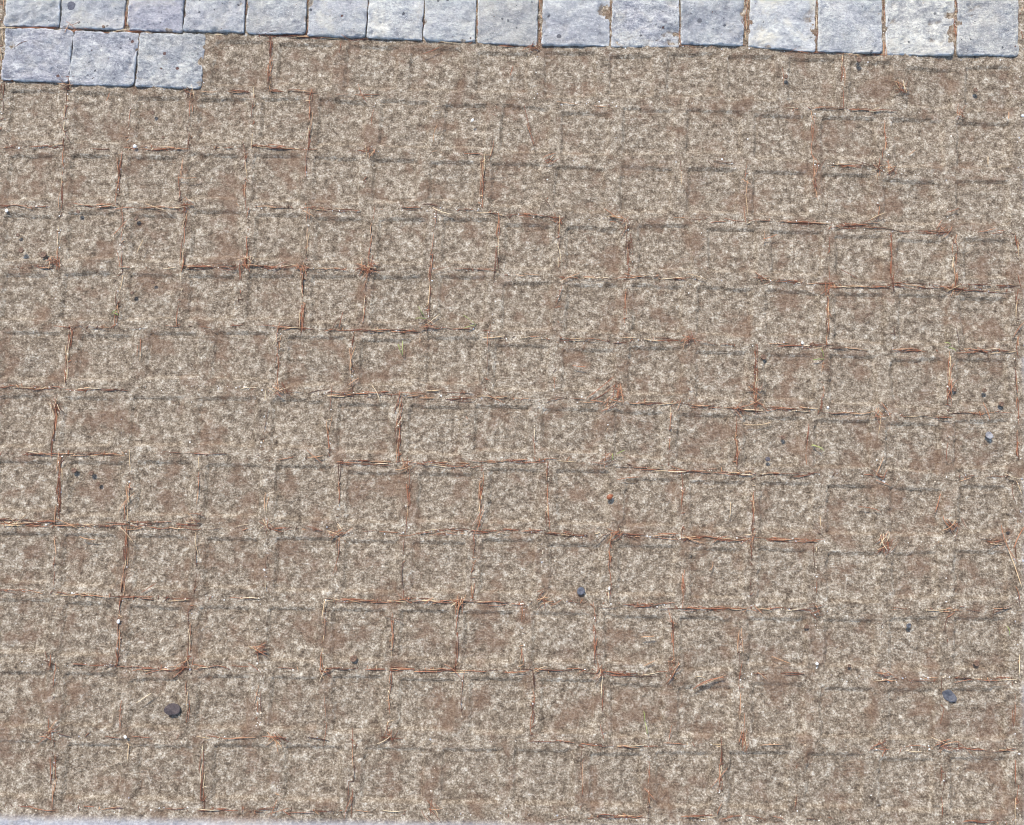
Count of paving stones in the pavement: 19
